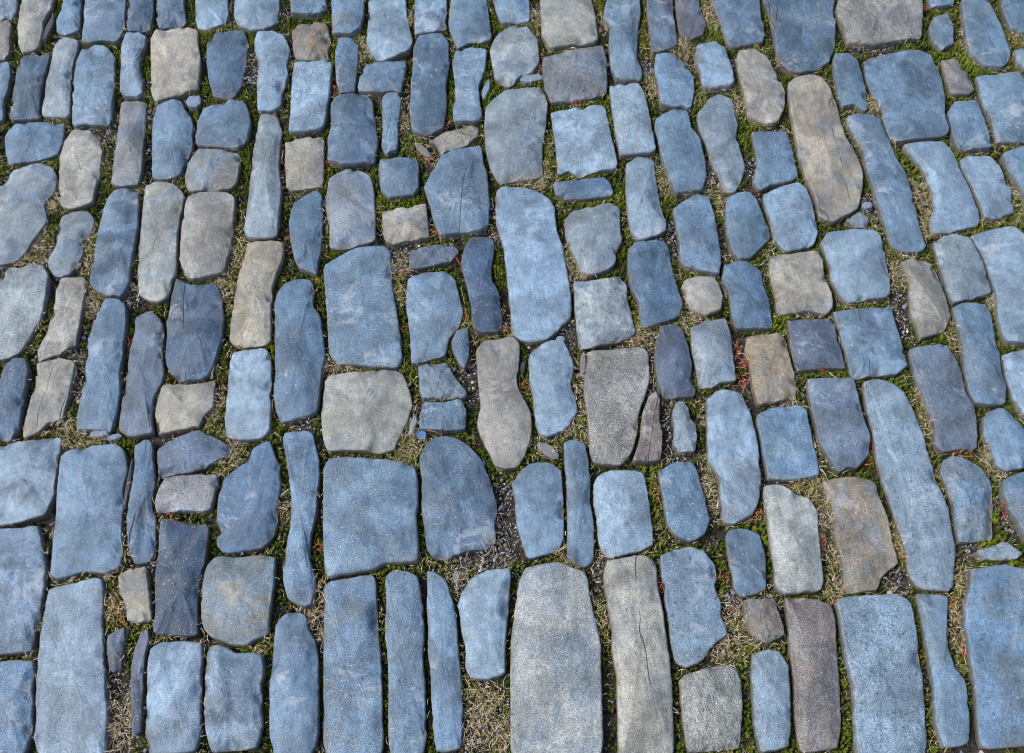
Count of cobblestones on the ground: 181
